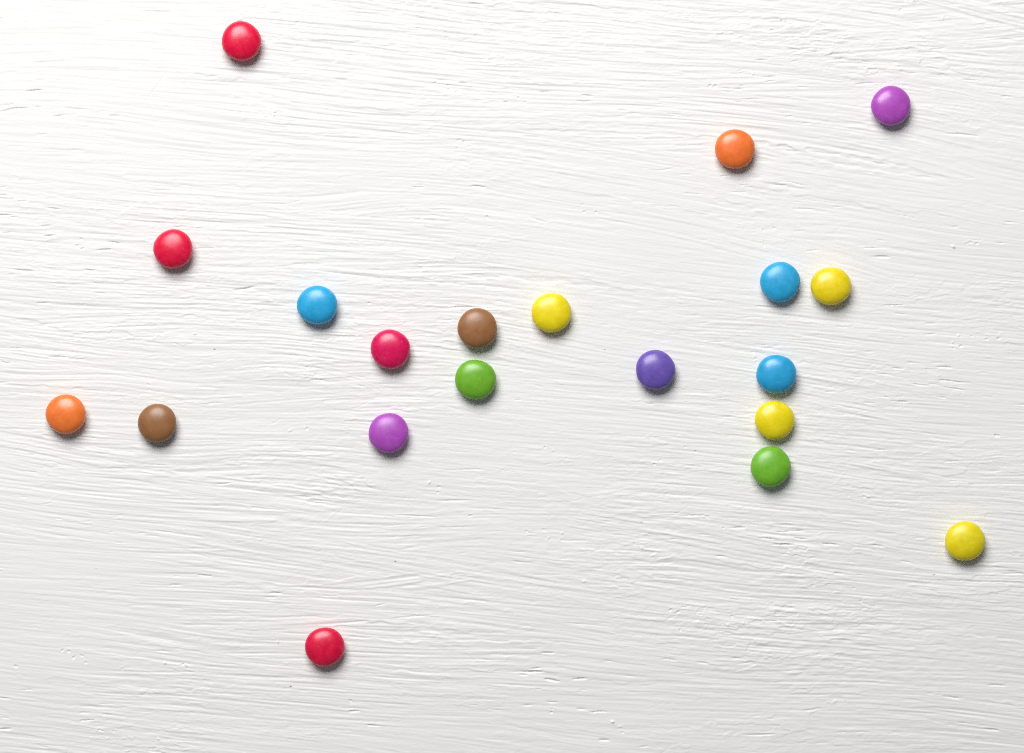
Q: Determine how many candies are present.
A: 20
